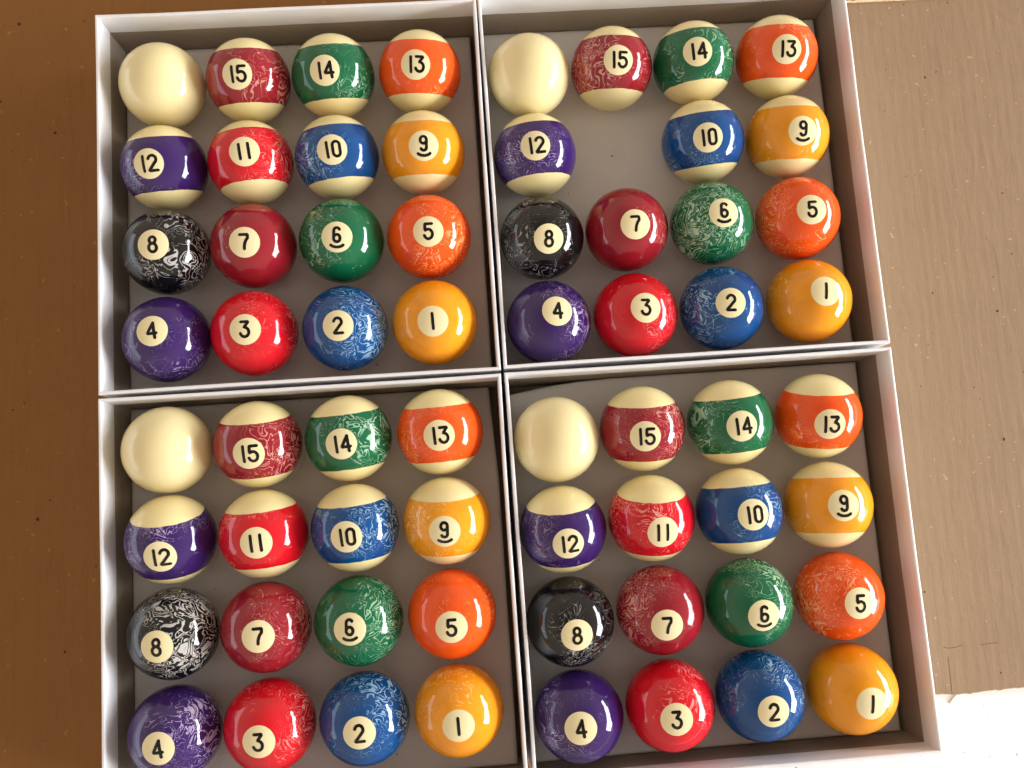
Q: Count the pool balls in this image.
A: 63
